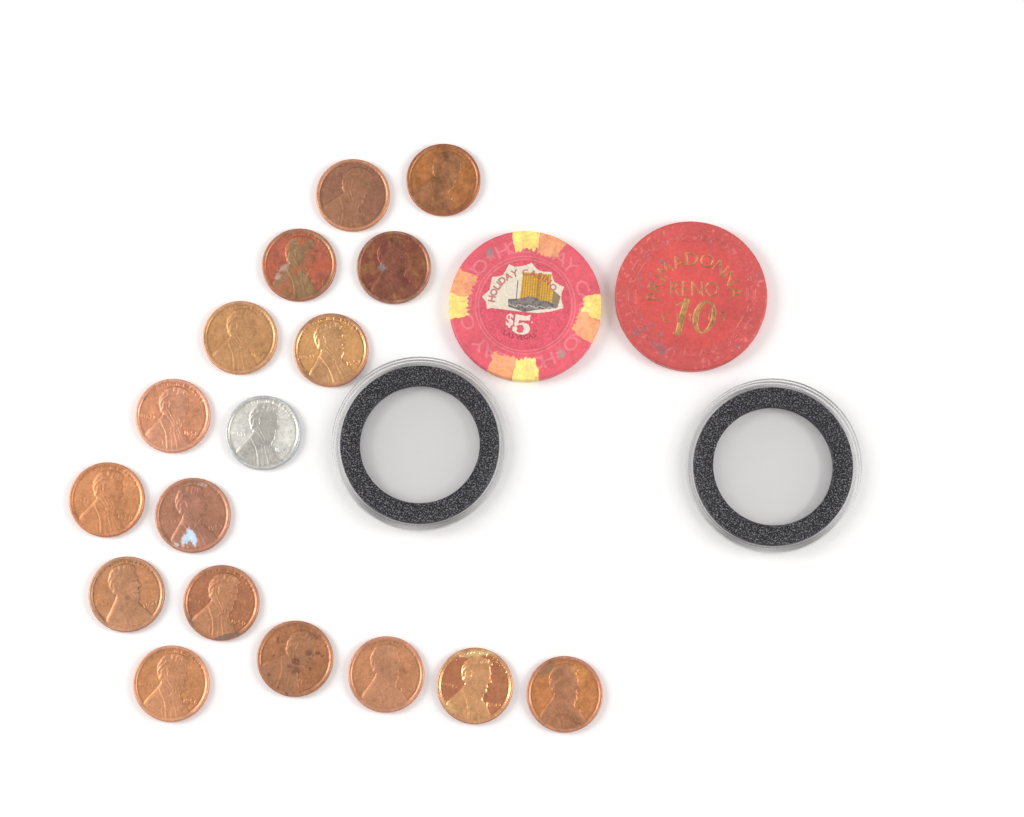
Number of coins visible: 17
